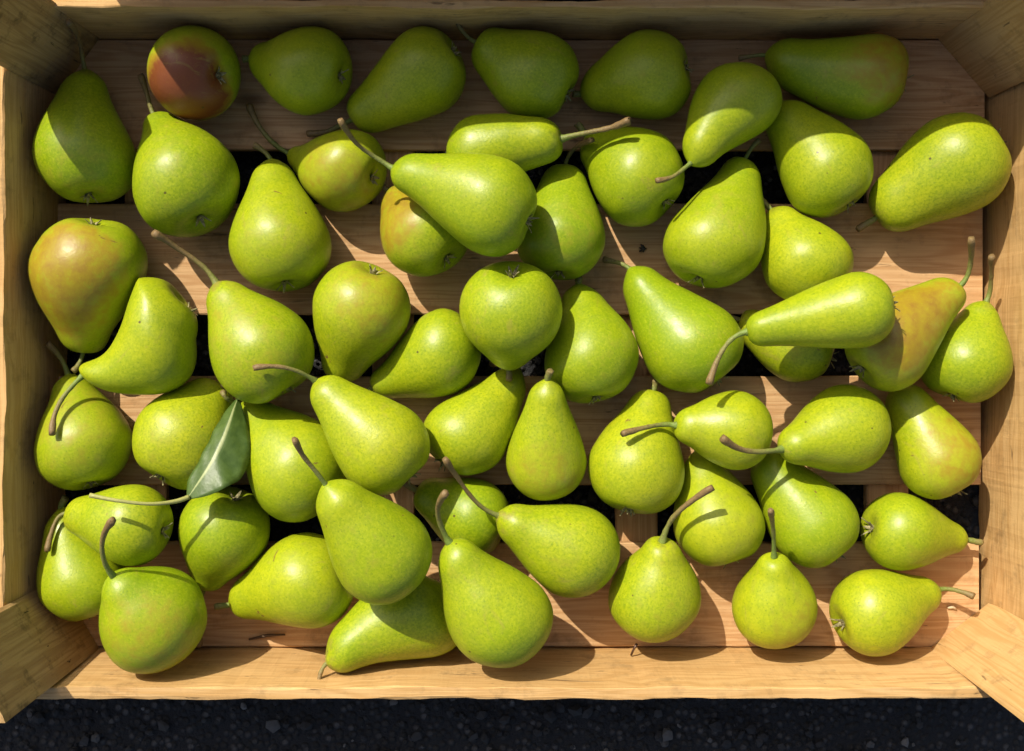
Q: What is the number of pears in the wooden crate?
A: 58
